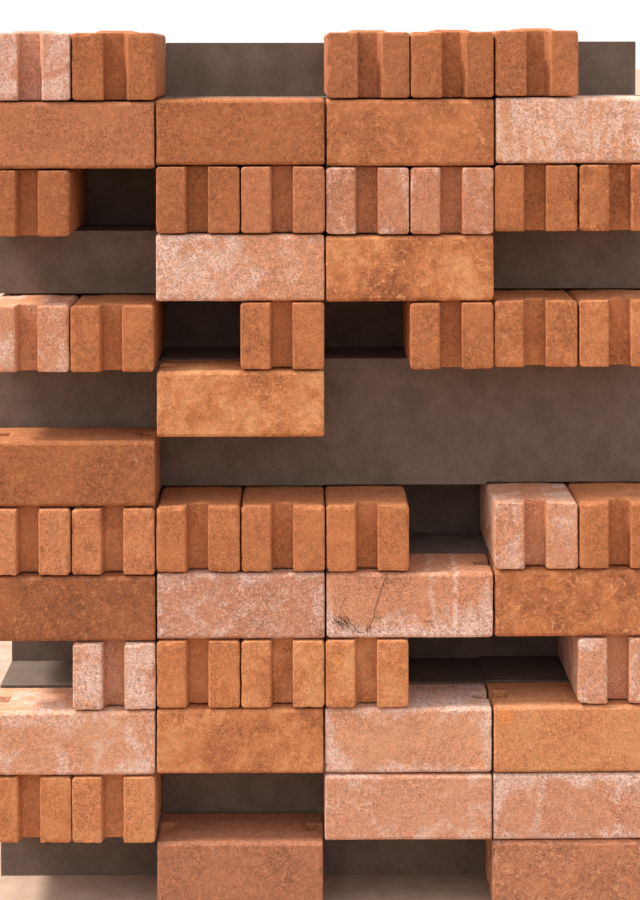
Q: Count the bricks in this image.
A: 52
